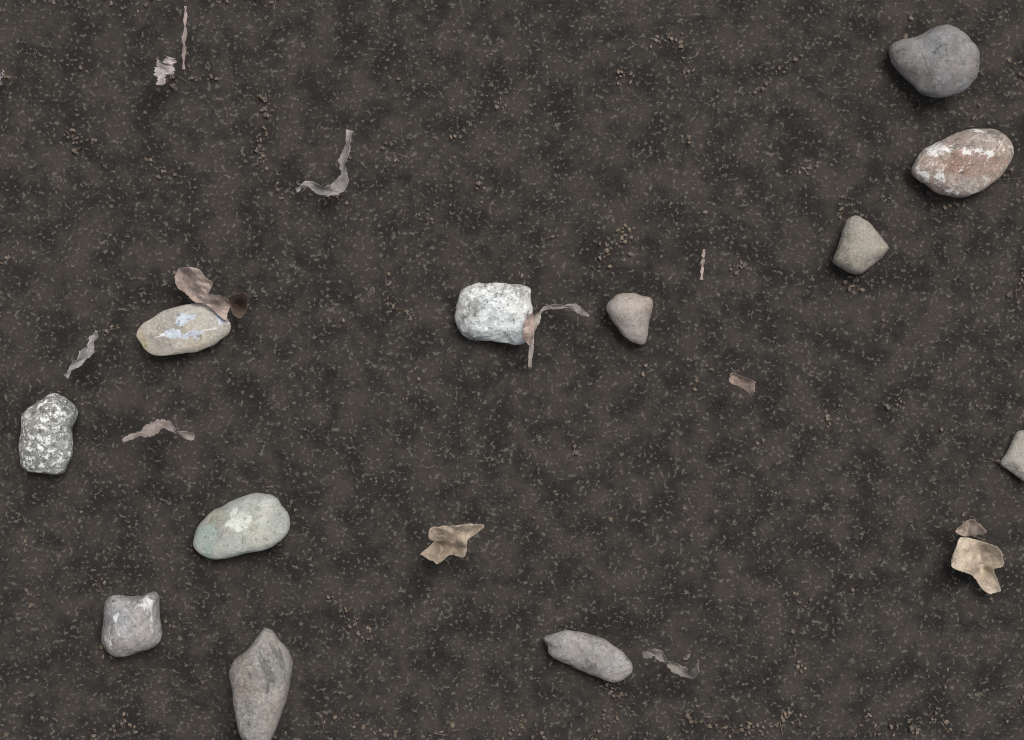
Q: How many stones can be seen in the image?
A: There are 12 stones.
